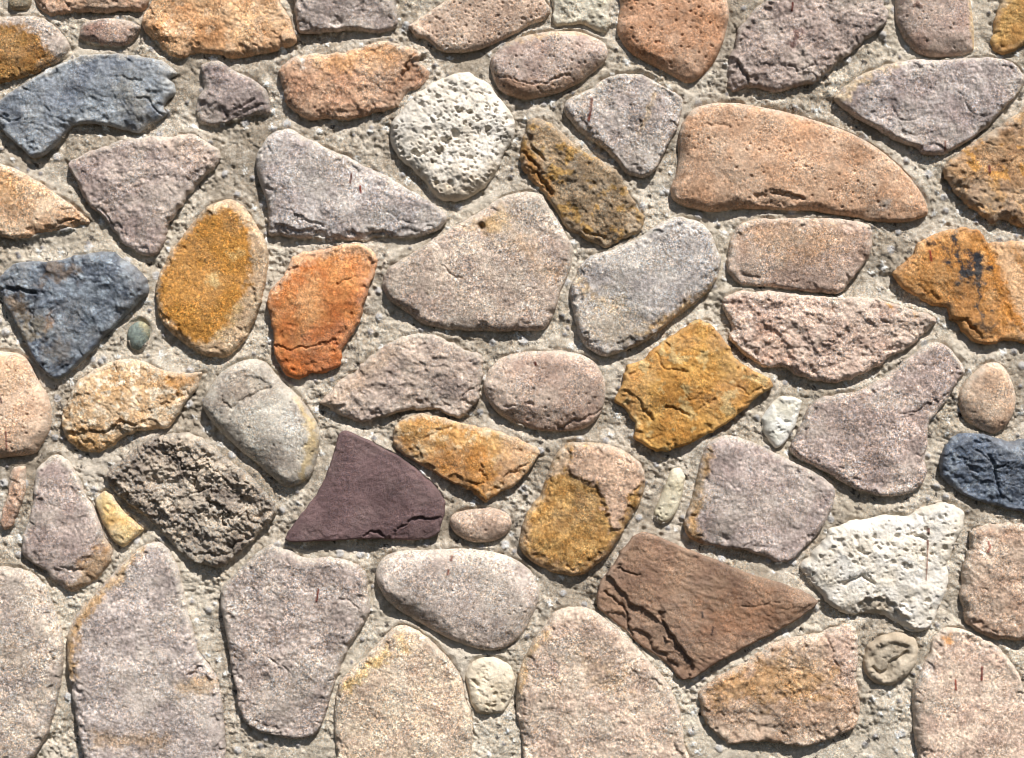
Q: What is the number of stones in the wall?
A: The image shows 67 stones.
